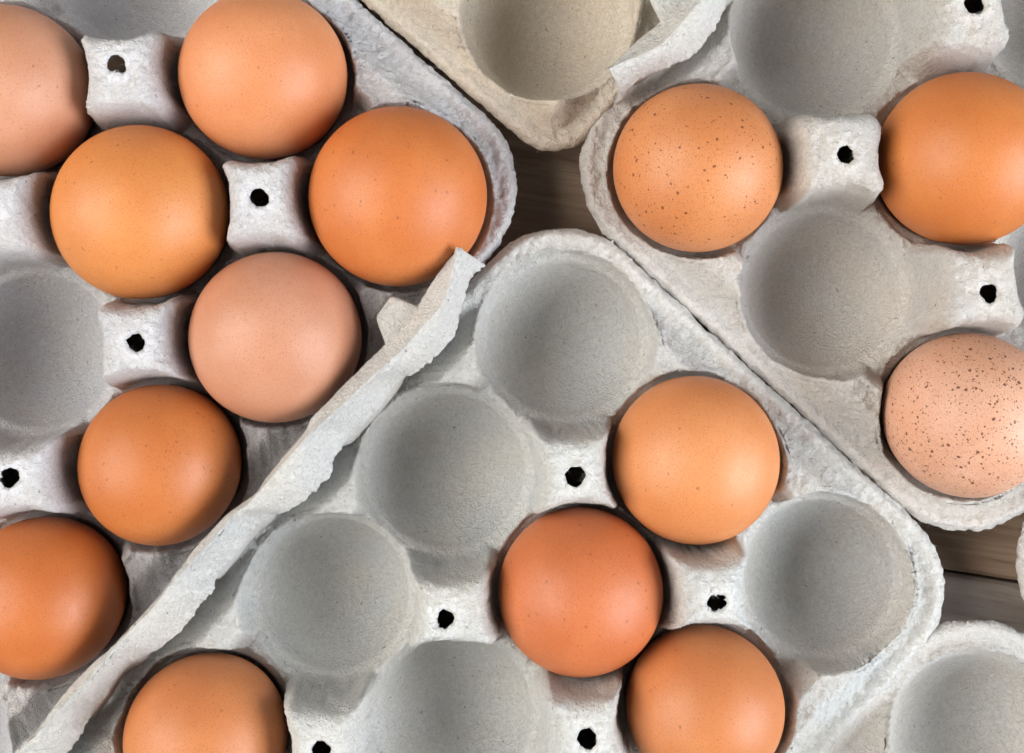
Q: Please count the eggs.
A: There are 14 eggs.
